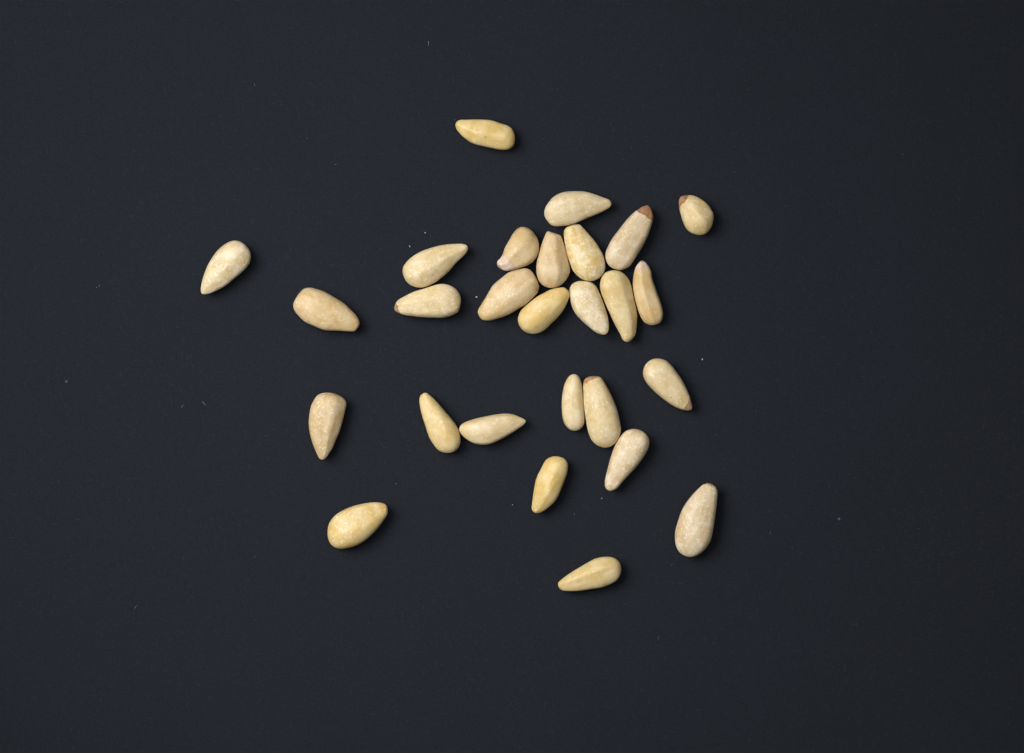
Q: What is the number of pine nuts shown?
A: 27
